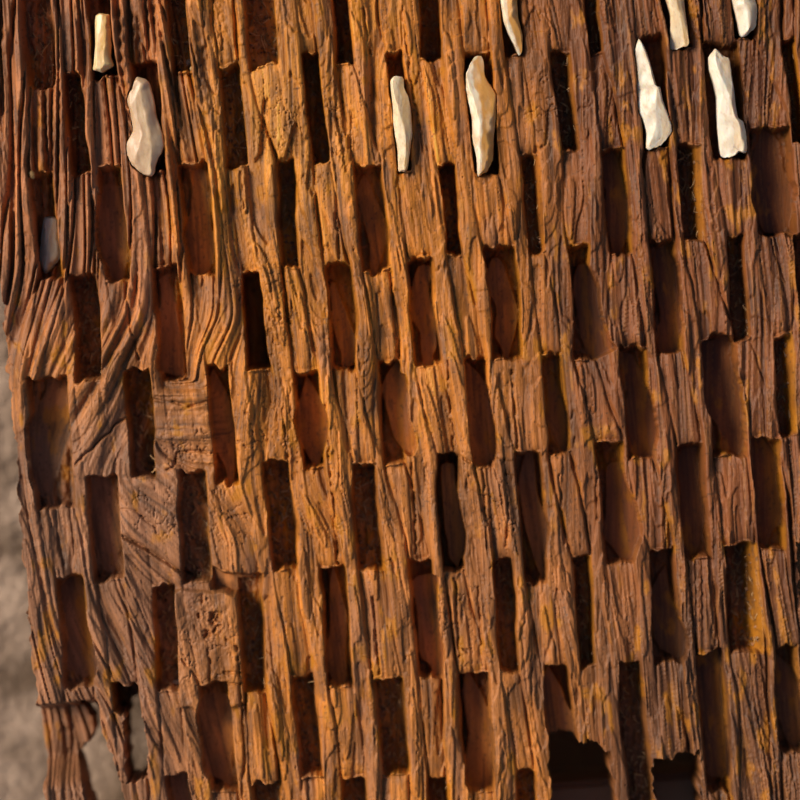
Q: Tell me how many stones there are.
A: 10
